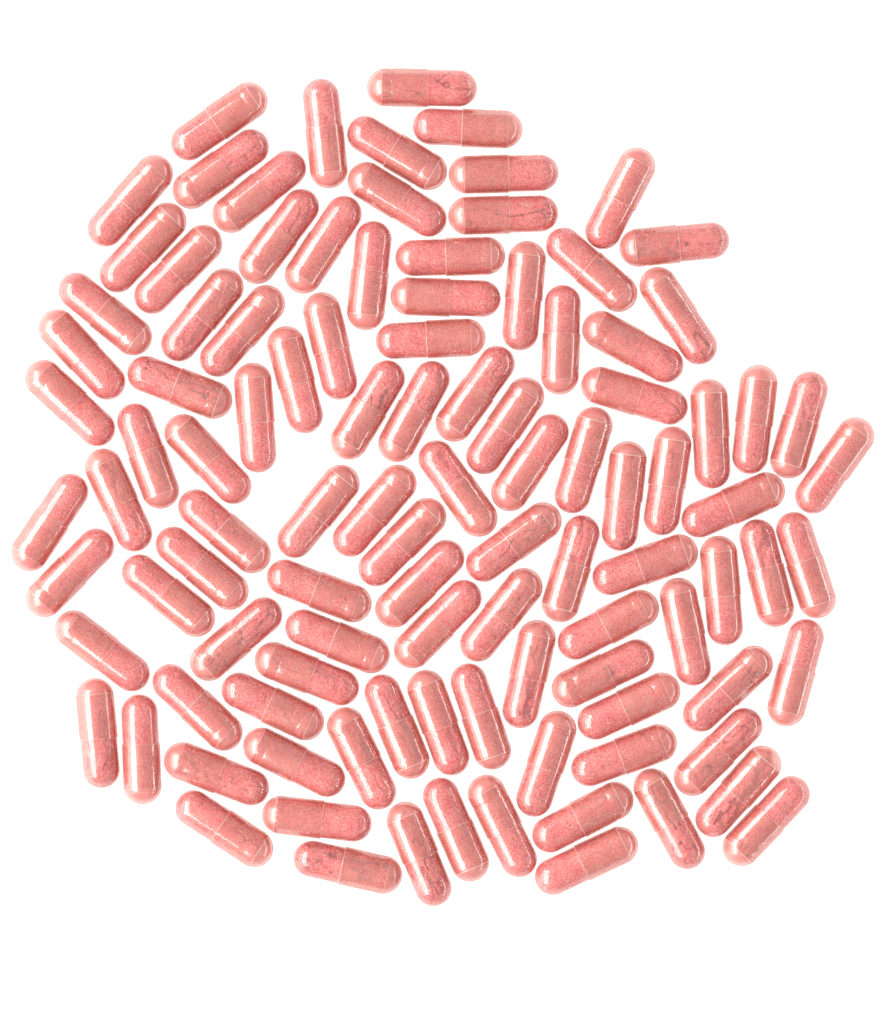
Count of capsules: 106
